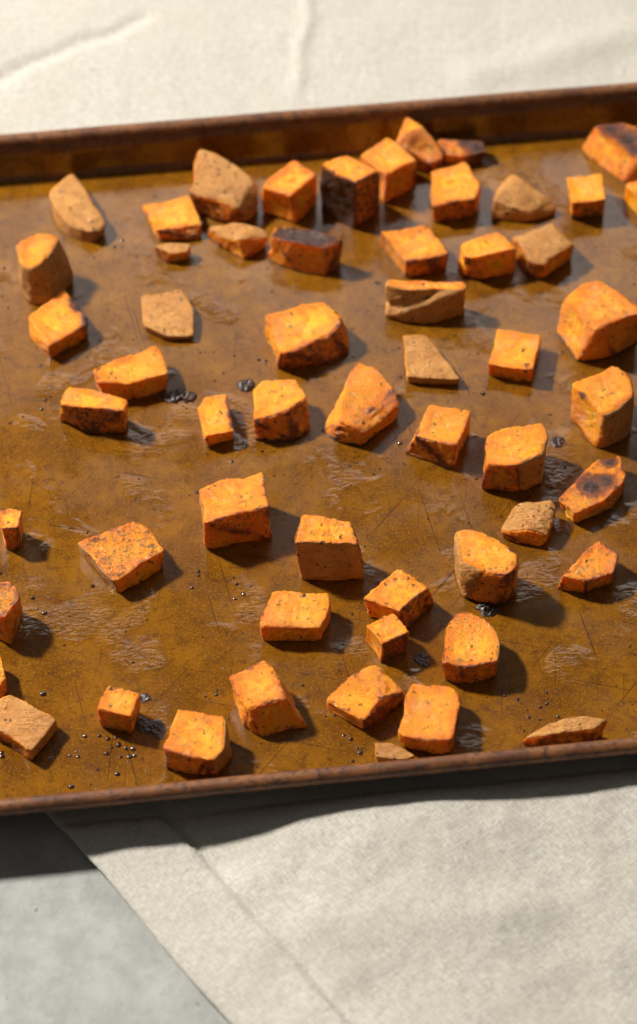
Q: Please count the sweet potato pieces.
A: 57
